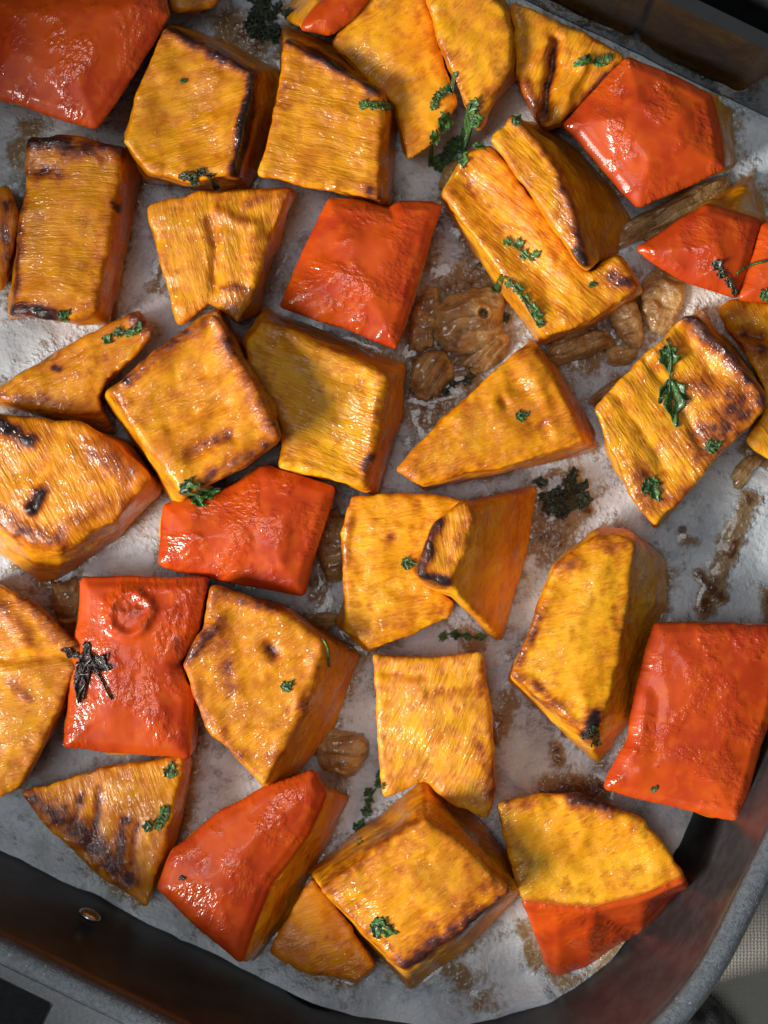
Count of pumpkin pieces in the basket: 38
